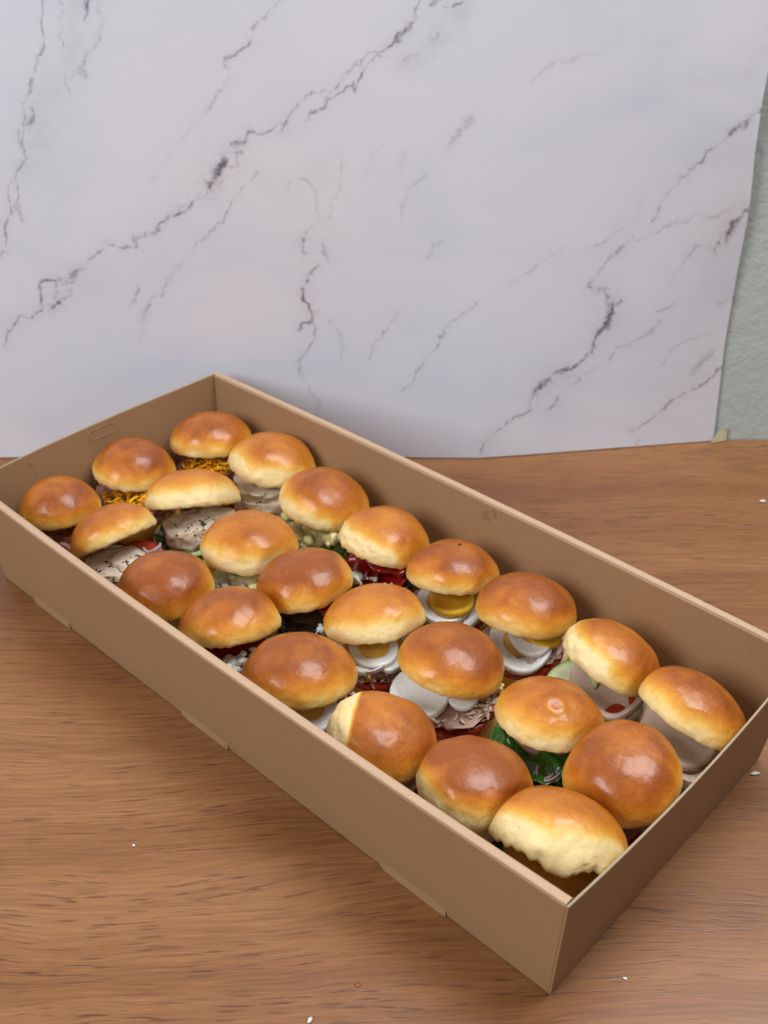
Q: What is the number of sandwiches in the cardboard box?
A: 24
